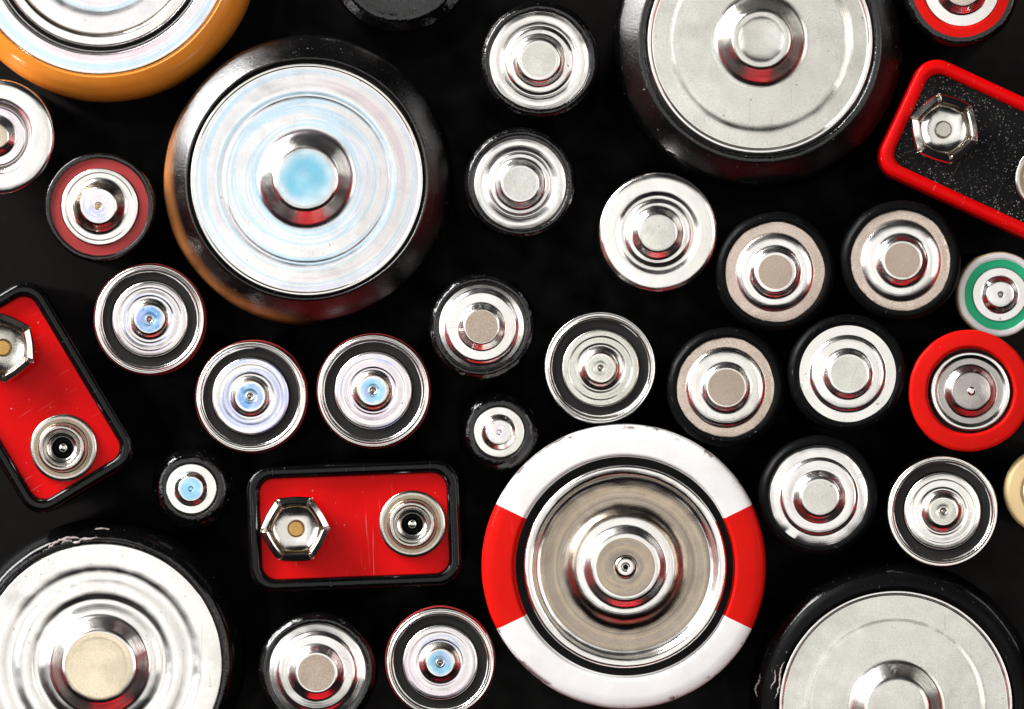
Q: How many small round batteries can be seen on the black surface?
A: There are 25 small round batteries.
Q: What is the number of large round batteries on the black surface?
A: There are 6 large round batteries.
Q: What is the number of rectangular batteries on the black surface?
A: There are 3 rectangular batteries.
